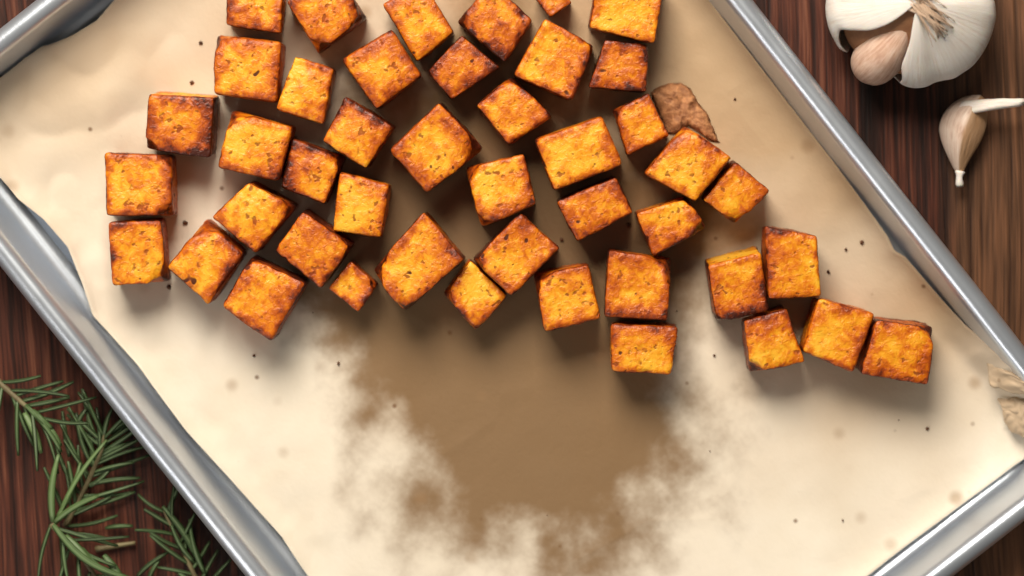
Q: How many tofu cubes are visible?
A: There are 44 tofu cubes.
